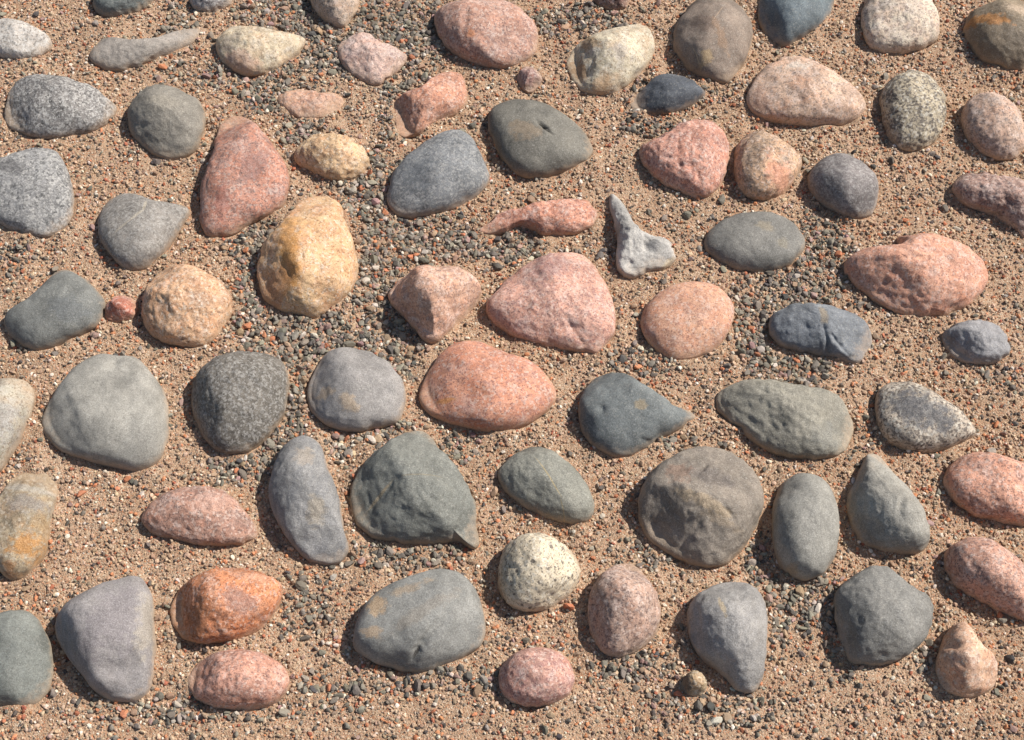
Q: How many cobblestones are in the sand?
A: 76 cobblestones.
